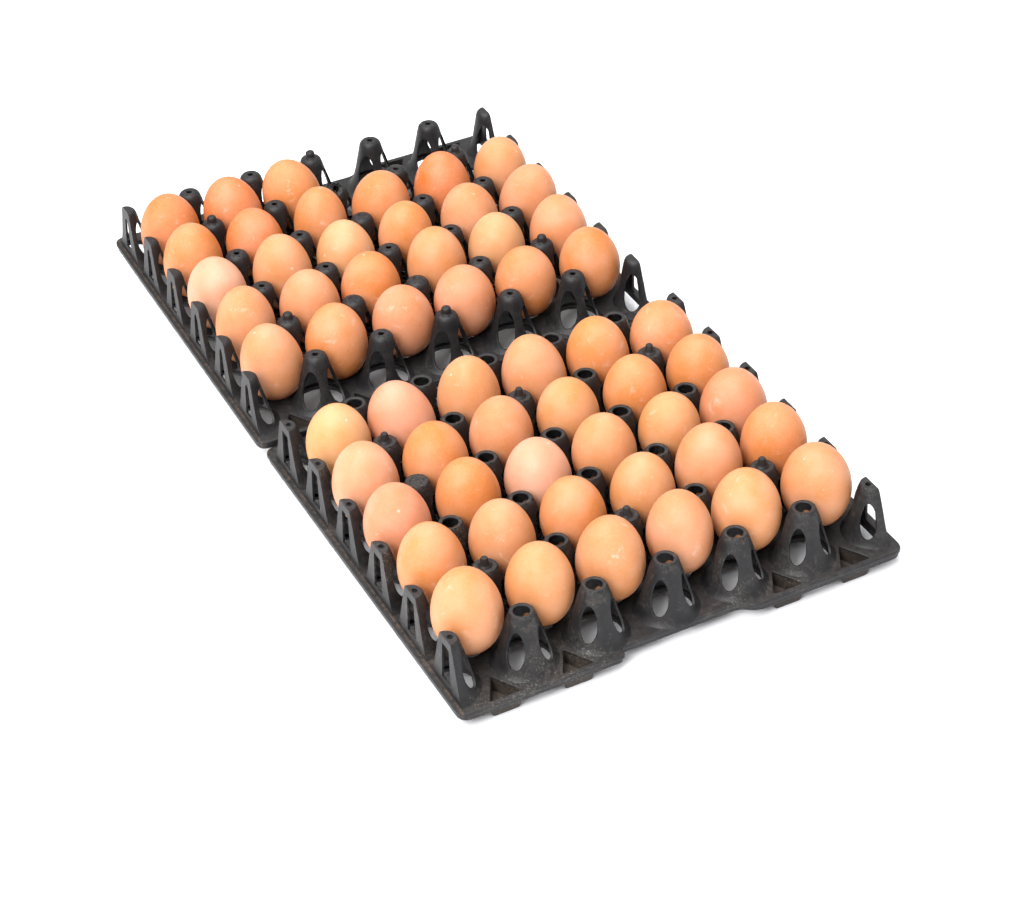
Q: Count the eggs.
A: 57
